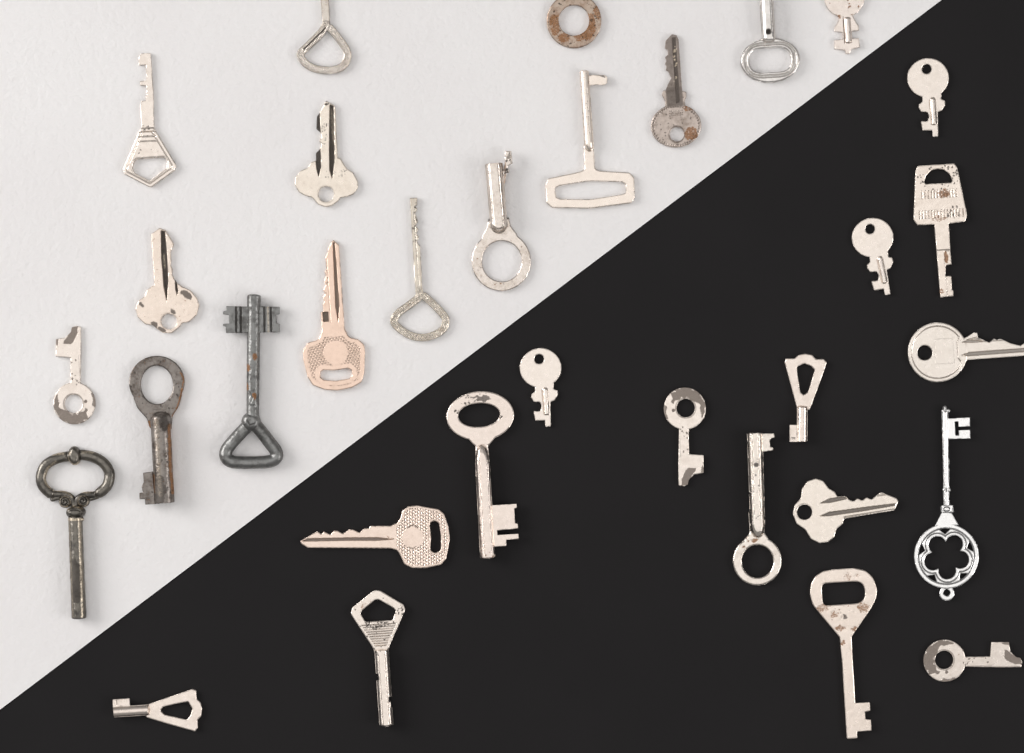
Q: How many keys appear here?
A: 32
